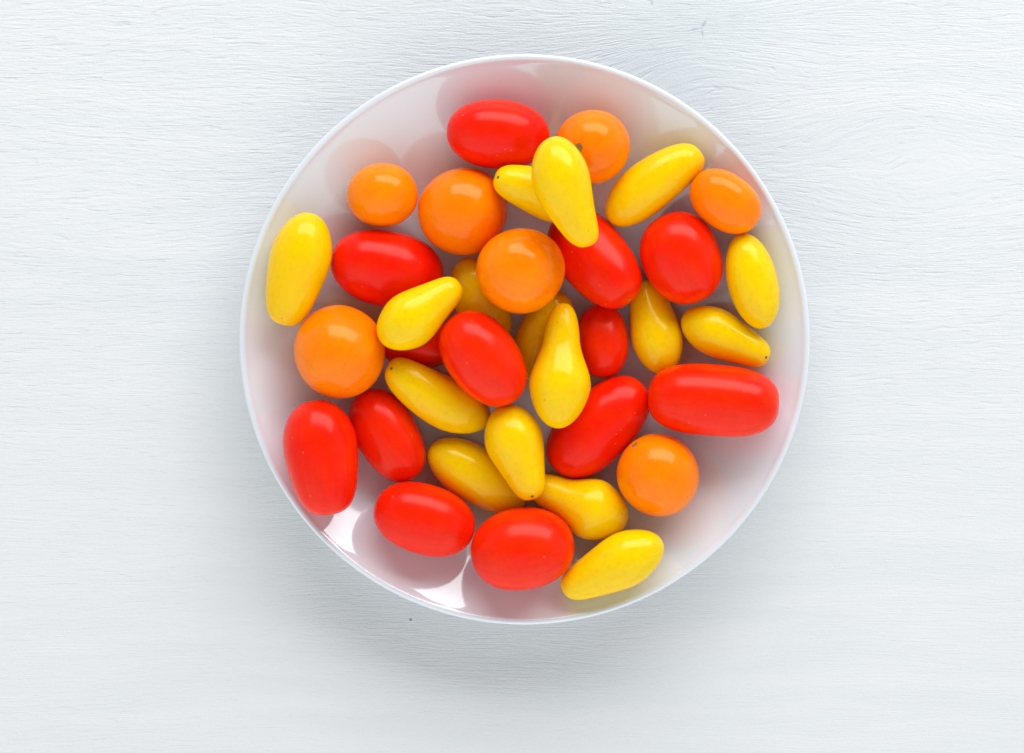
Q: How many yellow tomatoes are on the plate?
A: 16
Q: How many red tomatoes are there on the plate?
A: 13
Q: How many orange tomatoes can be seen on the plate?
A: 7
